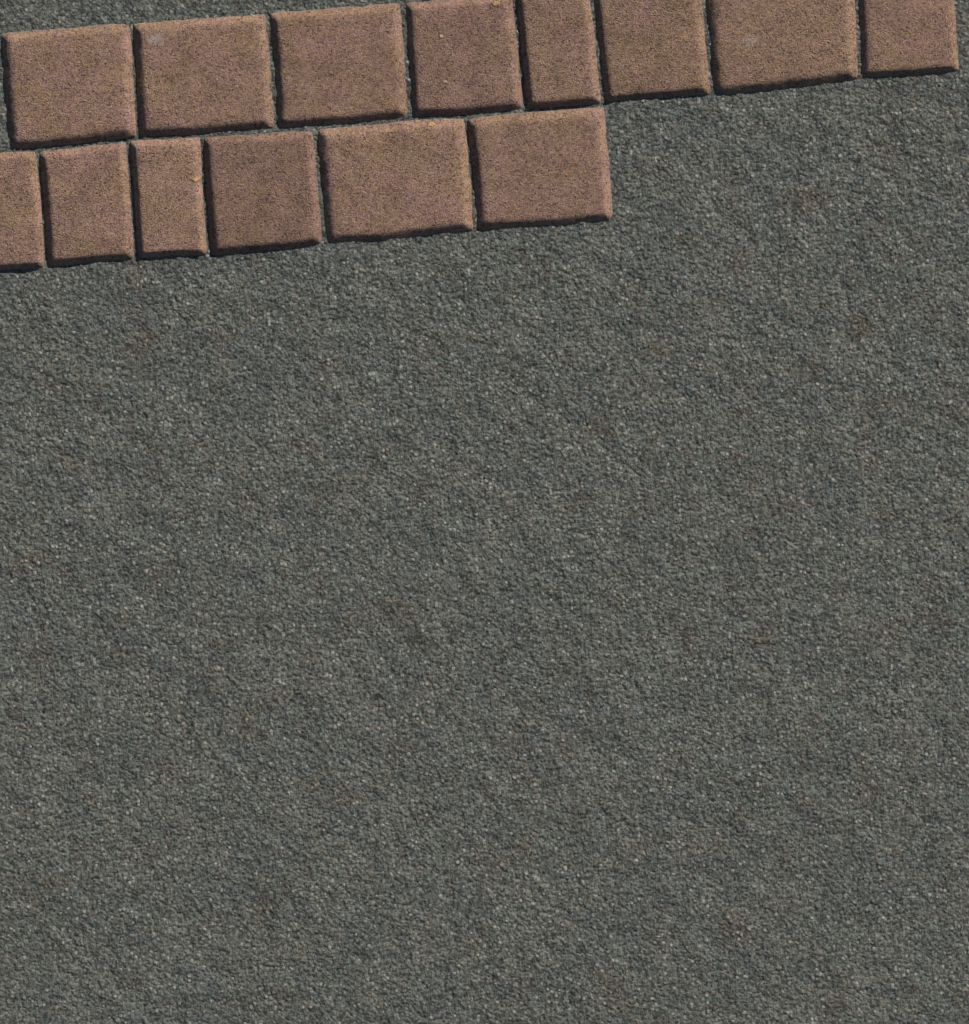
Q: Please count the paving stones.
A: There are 14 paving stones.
